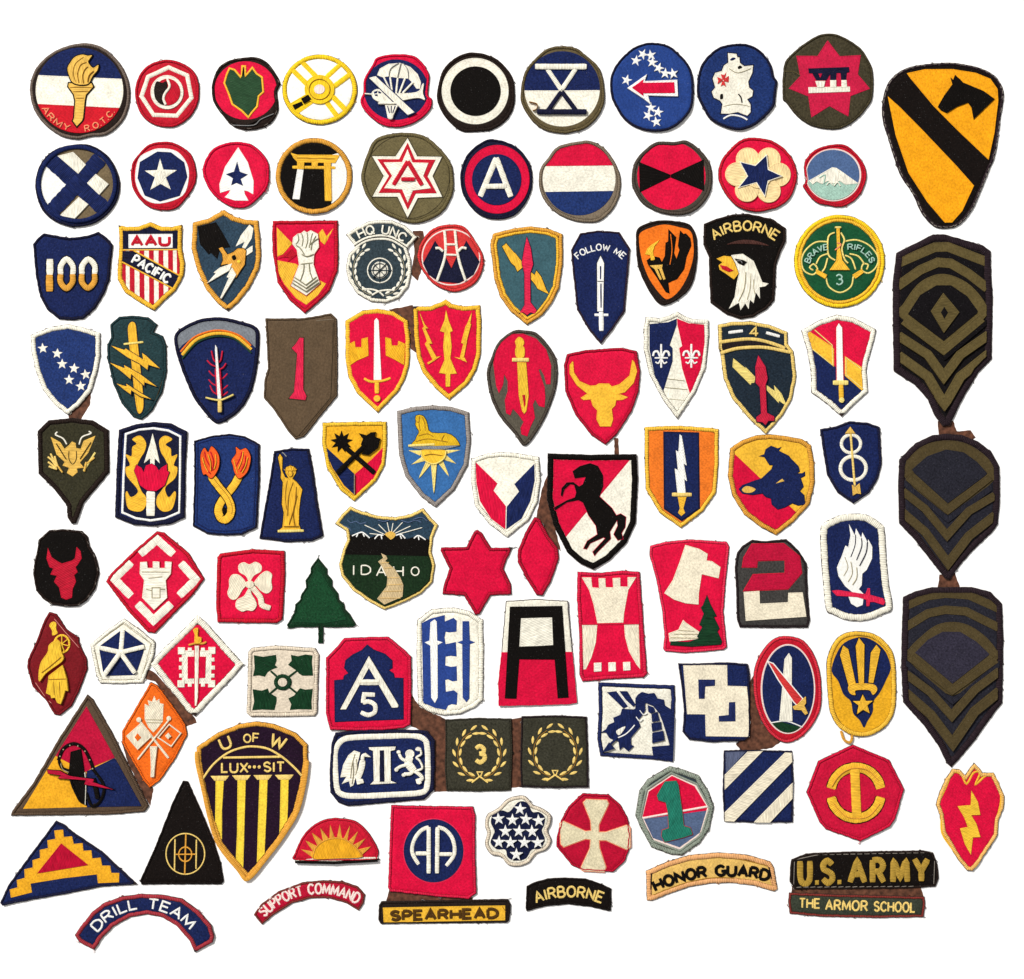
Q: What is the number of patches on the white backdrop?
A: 102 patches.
